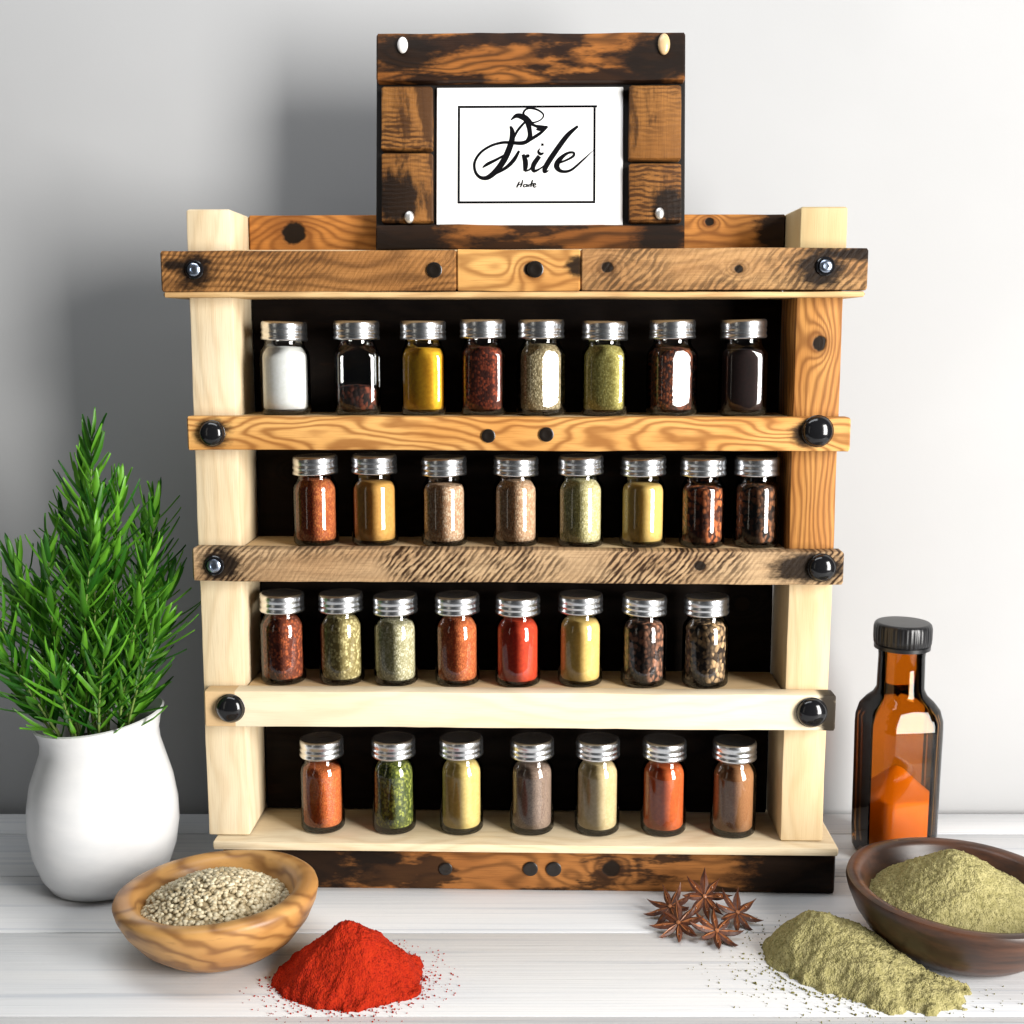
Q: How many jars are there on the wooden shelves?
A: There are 31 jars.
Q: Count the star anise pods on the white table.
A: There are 5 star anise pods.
